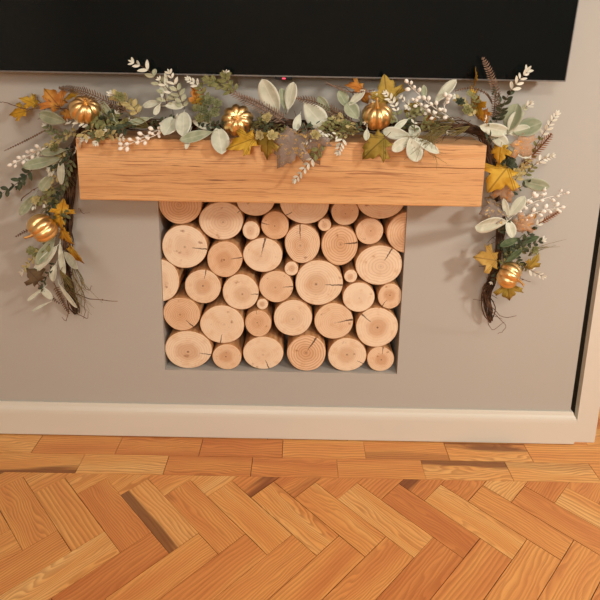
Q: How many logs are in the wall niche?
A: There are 39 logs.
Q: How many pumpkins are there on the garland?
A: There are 5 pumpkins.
